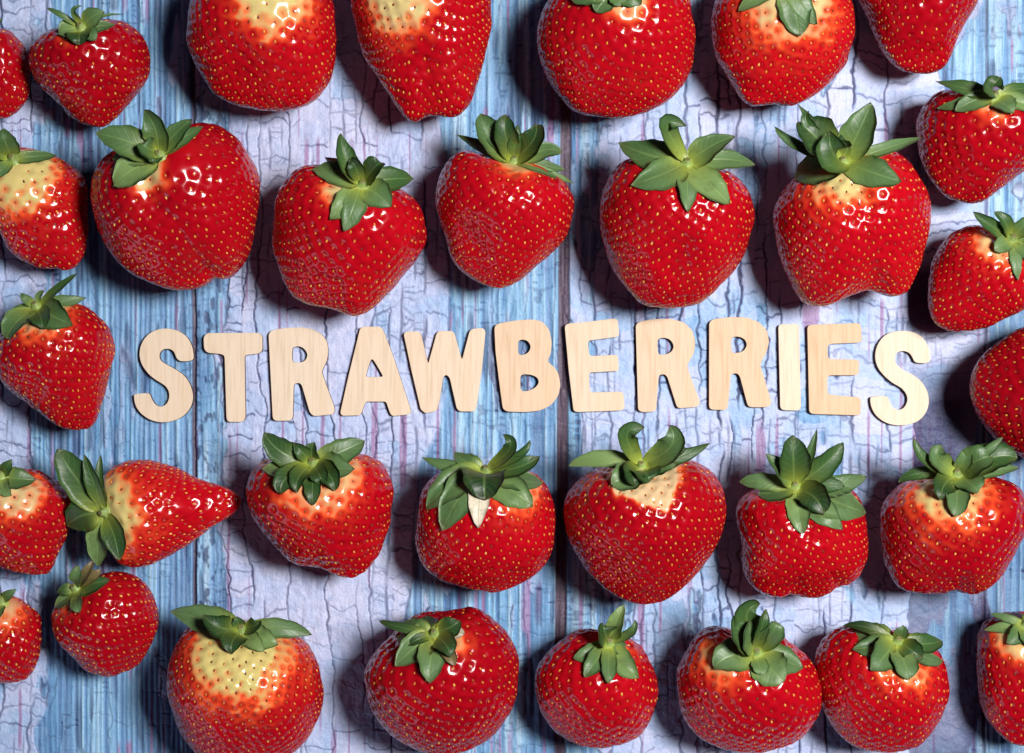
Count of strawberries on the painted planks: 32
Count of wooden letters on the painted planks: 12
